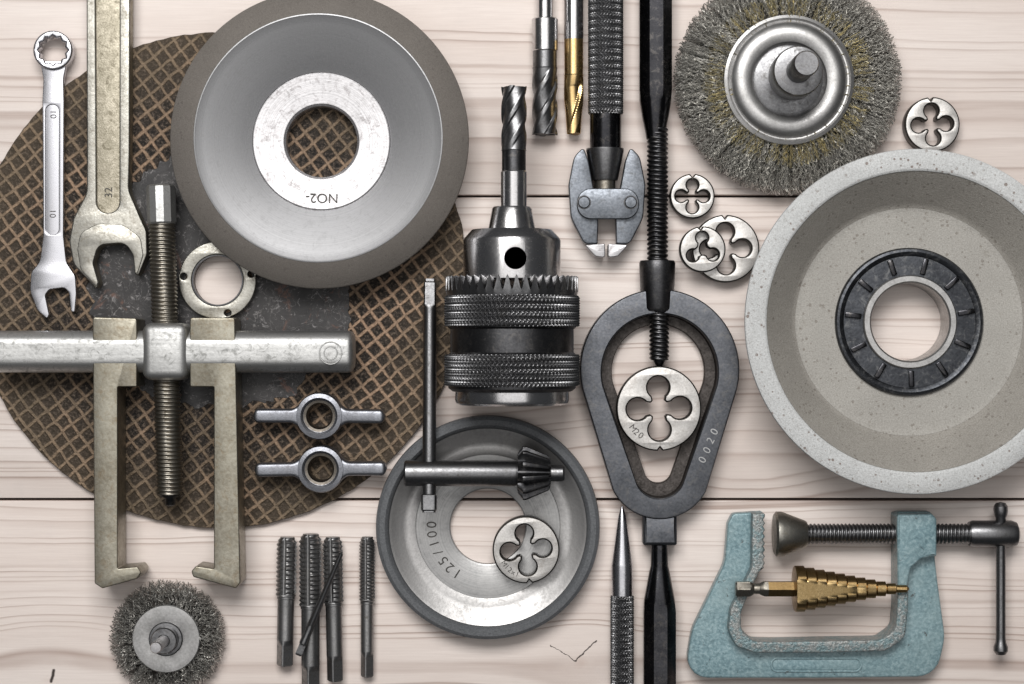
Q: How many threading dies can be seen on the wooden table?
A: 6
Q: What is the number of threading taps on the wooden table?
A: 4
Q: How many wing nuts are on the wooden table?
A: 2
